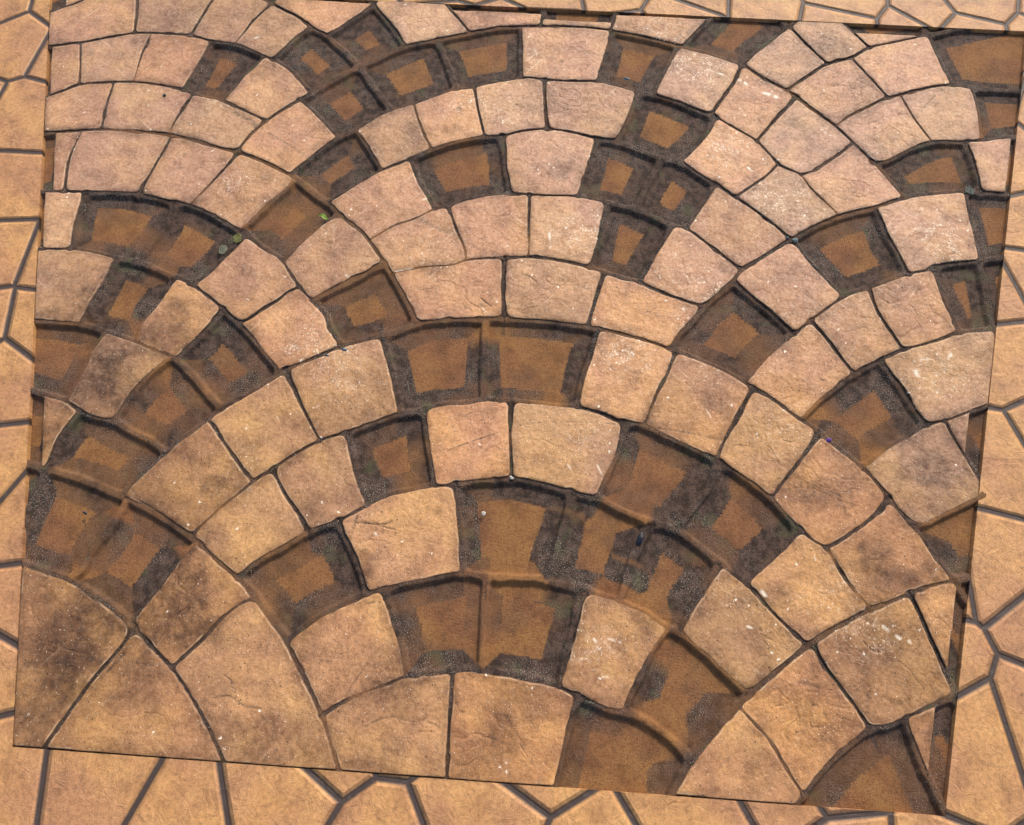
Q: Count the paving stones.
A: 95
